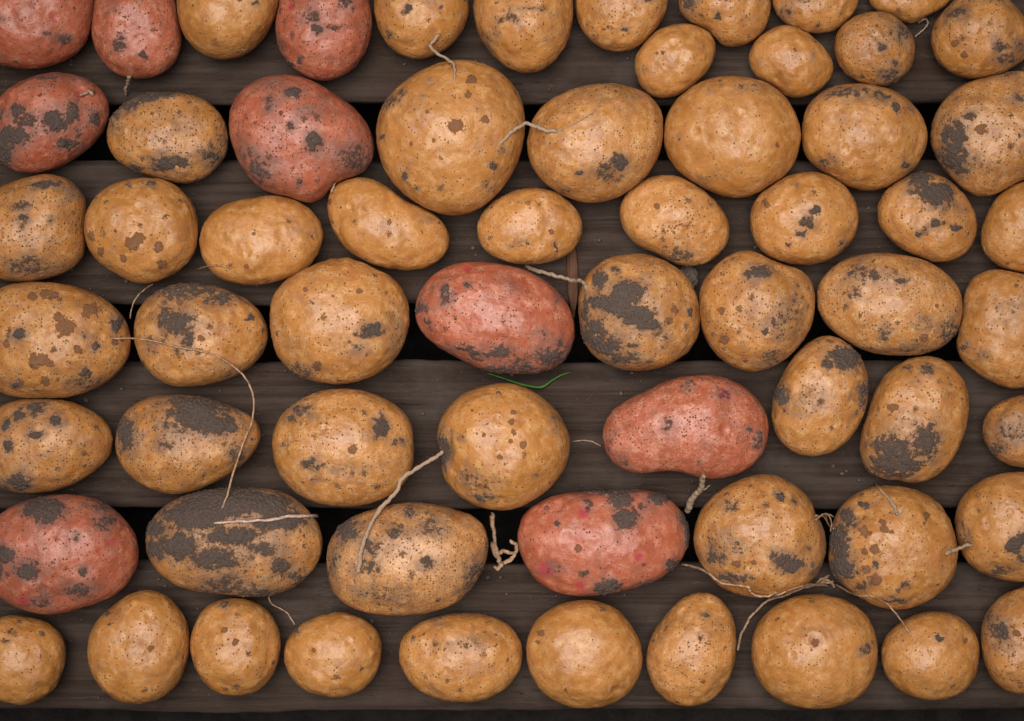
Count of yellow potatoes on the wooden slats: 55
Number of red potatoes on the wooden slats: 9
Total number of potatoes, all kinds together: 64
